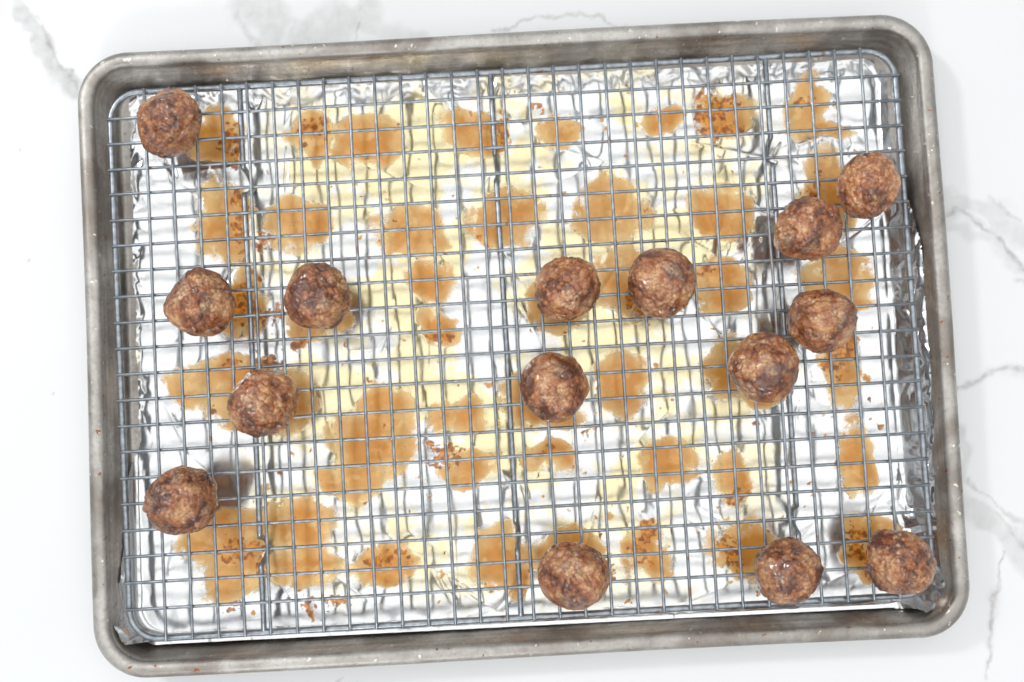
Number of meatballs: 15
